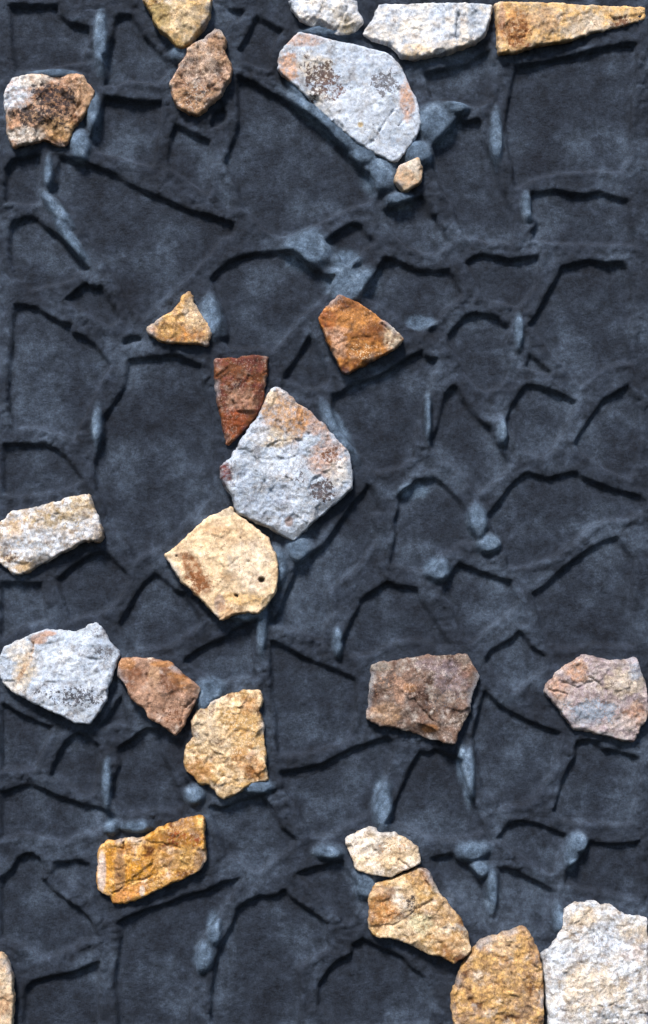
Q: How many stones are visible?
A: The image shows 25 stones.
